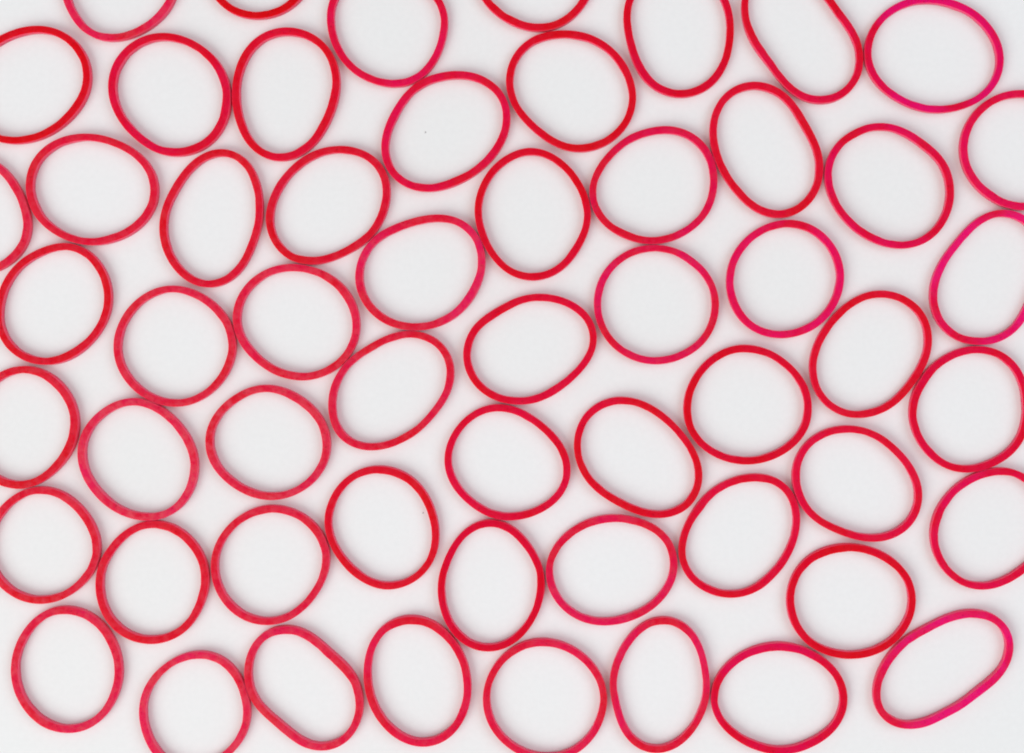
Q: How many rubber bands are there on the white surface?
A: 56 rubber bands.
